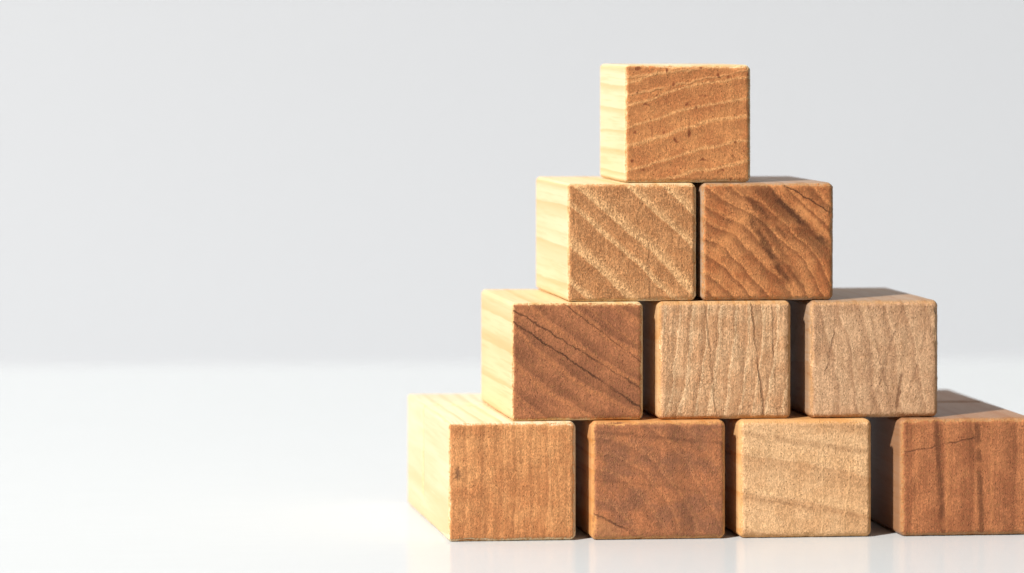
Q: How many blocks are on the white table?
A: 10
